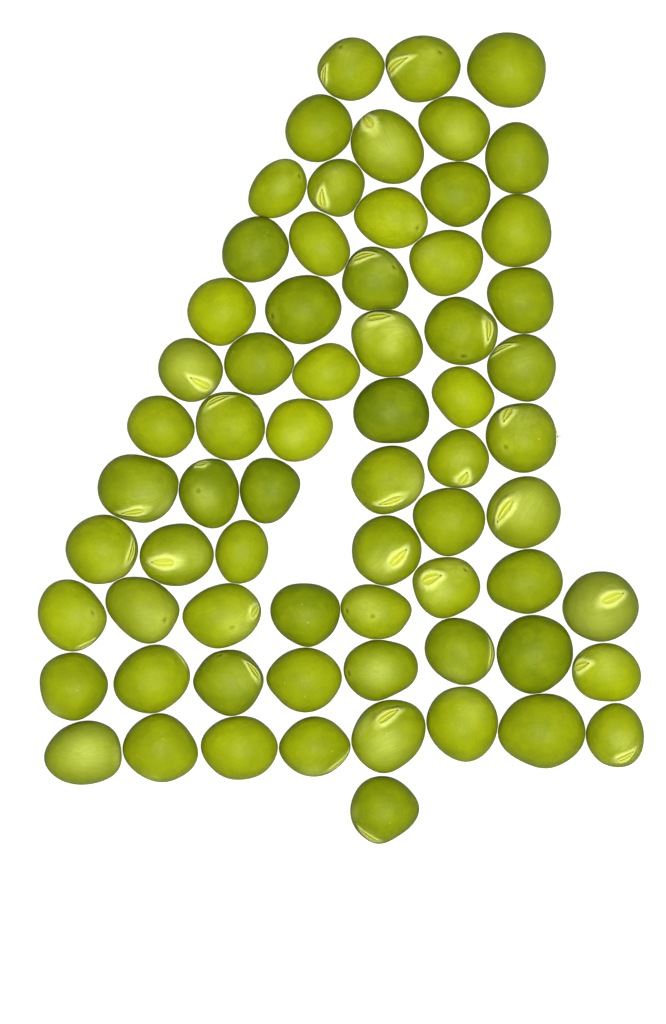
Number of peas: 67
